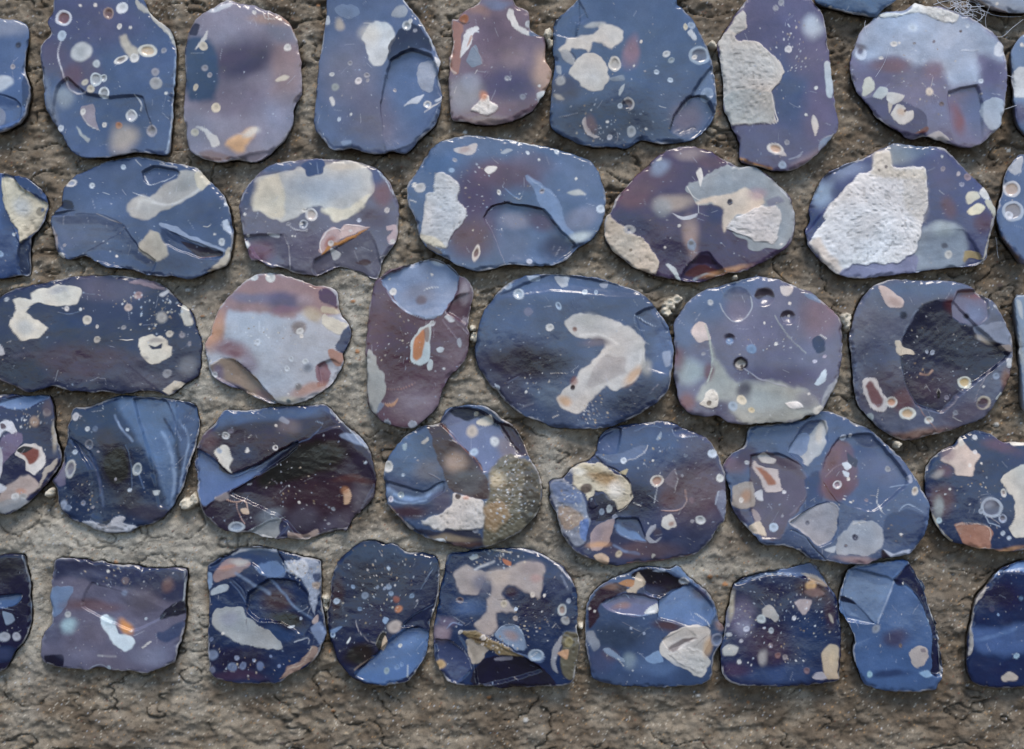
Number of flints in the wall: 41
